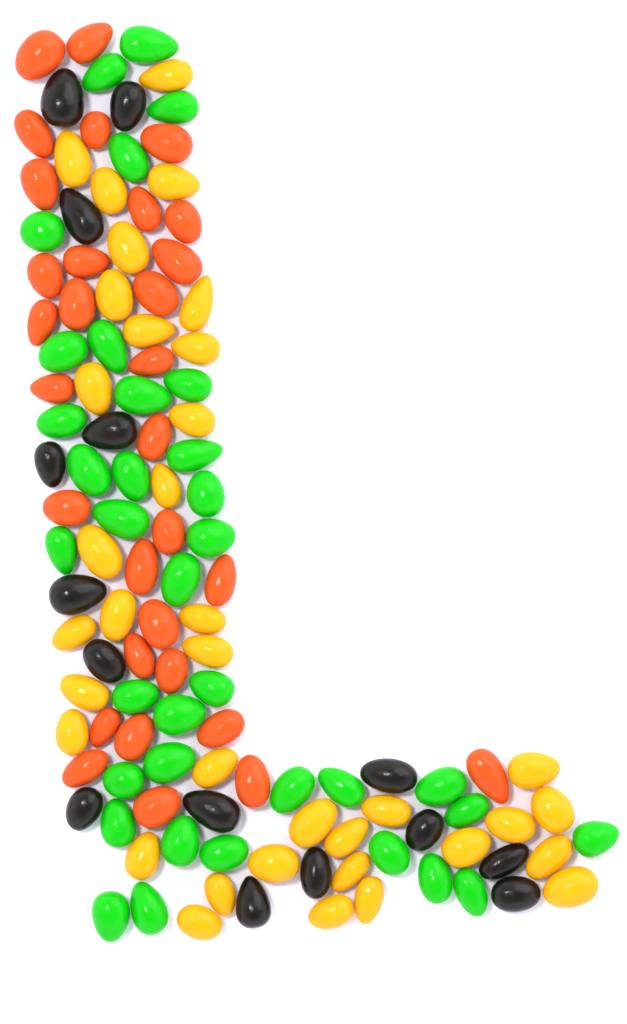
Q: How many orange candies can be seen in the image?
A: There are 31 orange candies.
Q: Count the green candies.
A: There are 36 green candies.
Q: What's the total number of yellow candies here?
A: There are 36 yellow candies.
